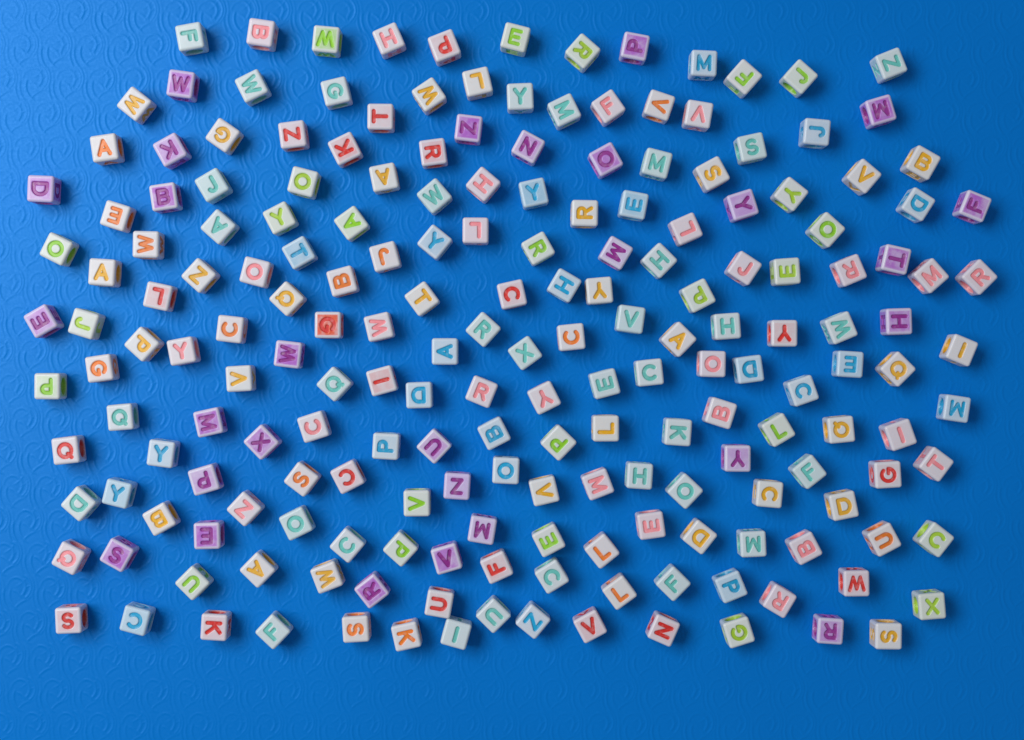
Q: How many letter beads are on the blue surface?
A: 200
